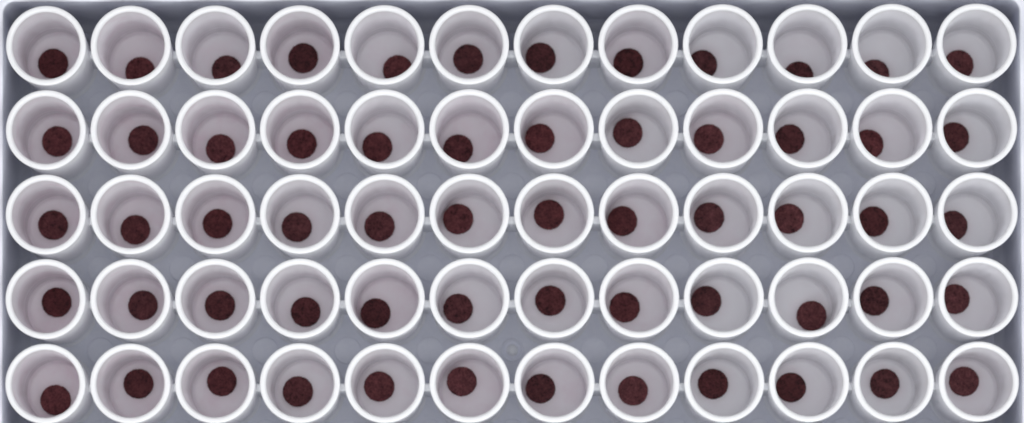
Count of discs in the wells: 60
